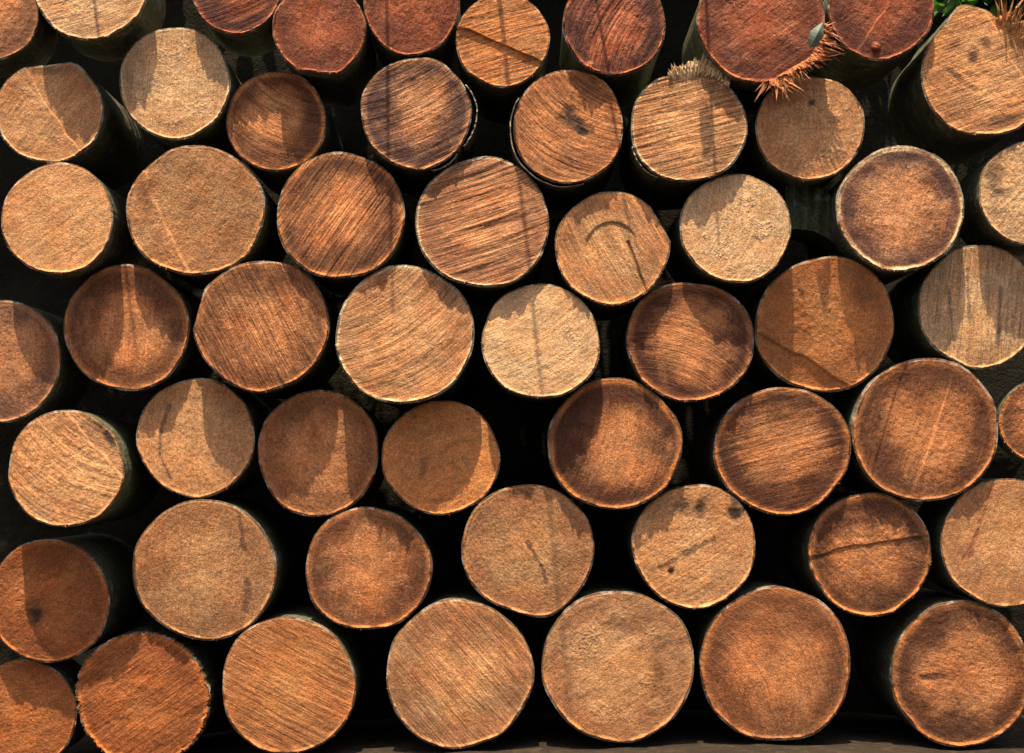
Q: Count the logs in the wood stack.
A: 55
